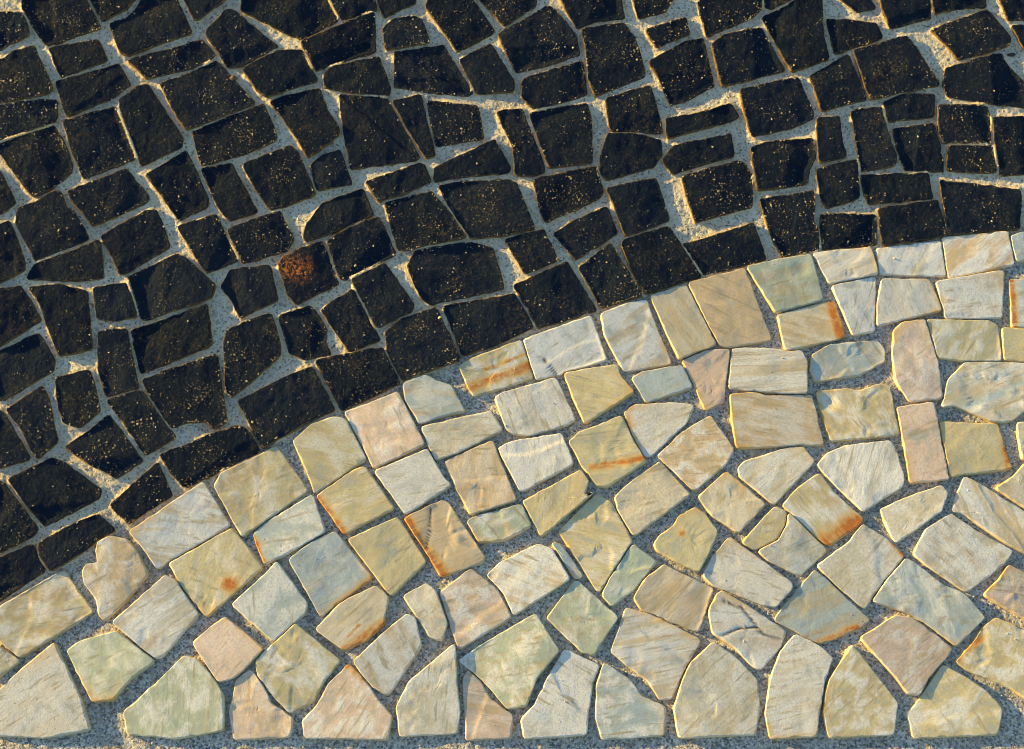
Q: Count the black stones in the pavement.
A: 130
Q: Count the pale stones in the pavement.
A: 102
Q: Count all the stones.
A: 232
